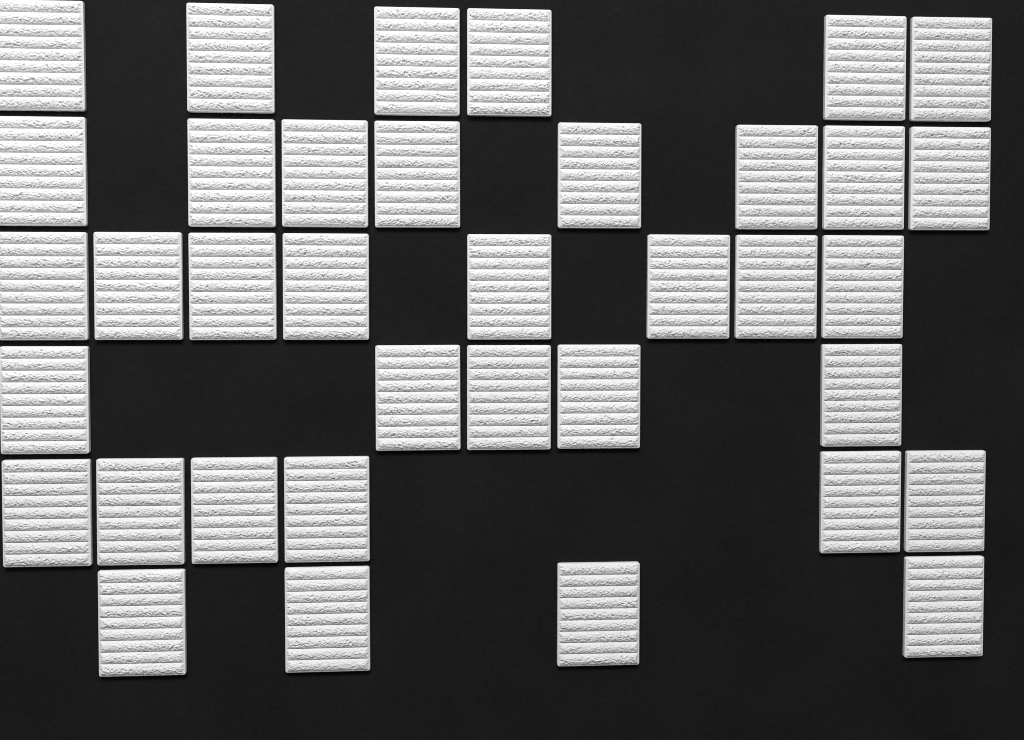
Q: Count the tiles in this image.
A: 37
